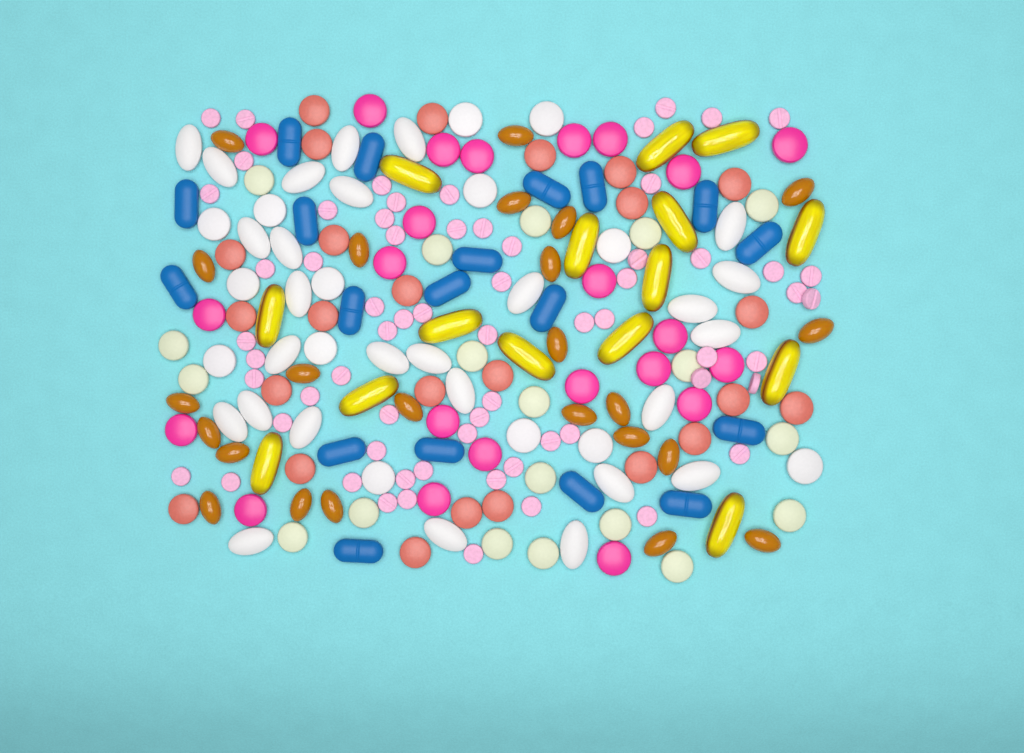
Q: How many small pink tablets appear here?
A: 65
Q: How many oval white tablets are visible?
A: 27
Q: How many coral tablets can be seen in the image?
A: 25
